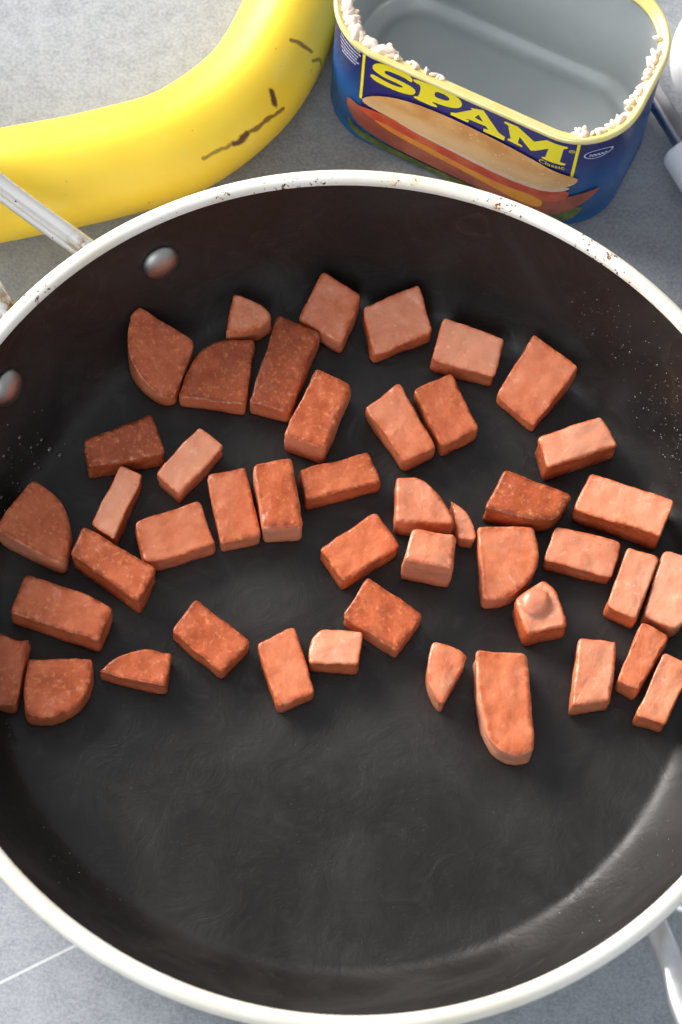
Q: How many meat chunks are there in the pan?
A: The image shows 45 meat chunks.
